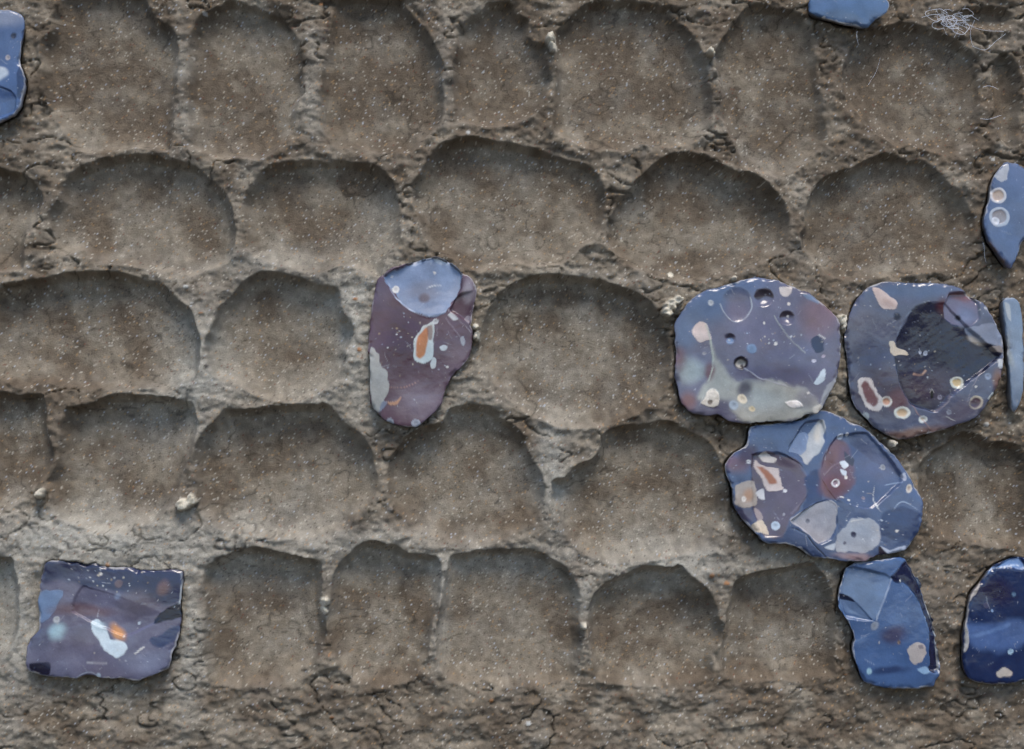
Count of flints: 11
